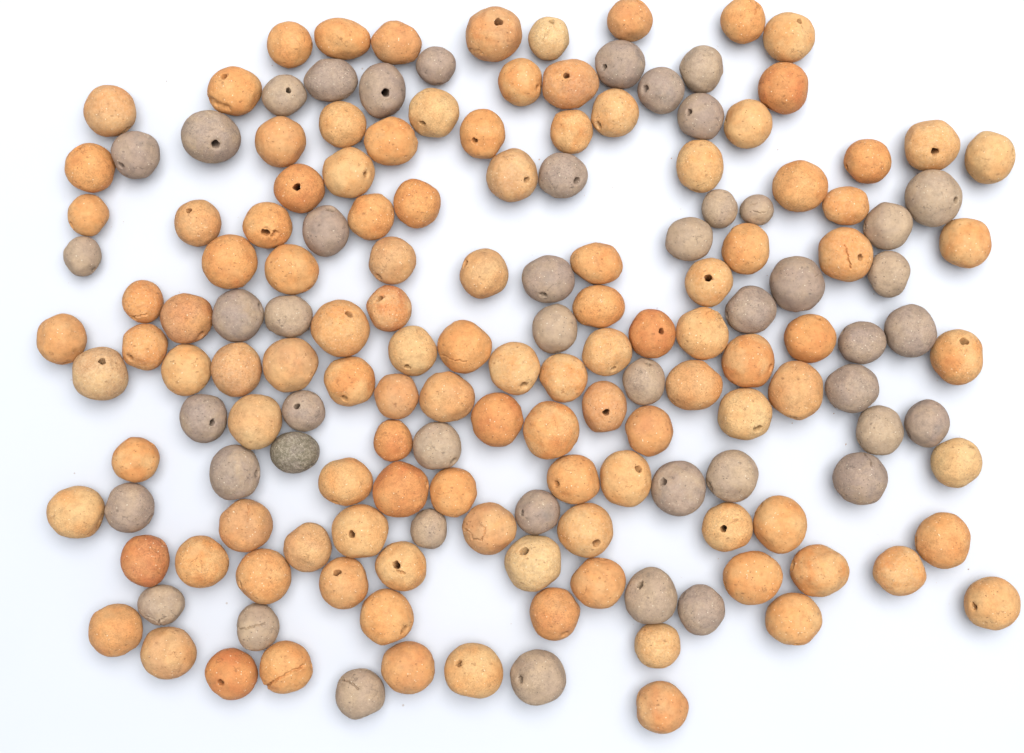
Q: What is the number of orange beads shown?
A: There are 116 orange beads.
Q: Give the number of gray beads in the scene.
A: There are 48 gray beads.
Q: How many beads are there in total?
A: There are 164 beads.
